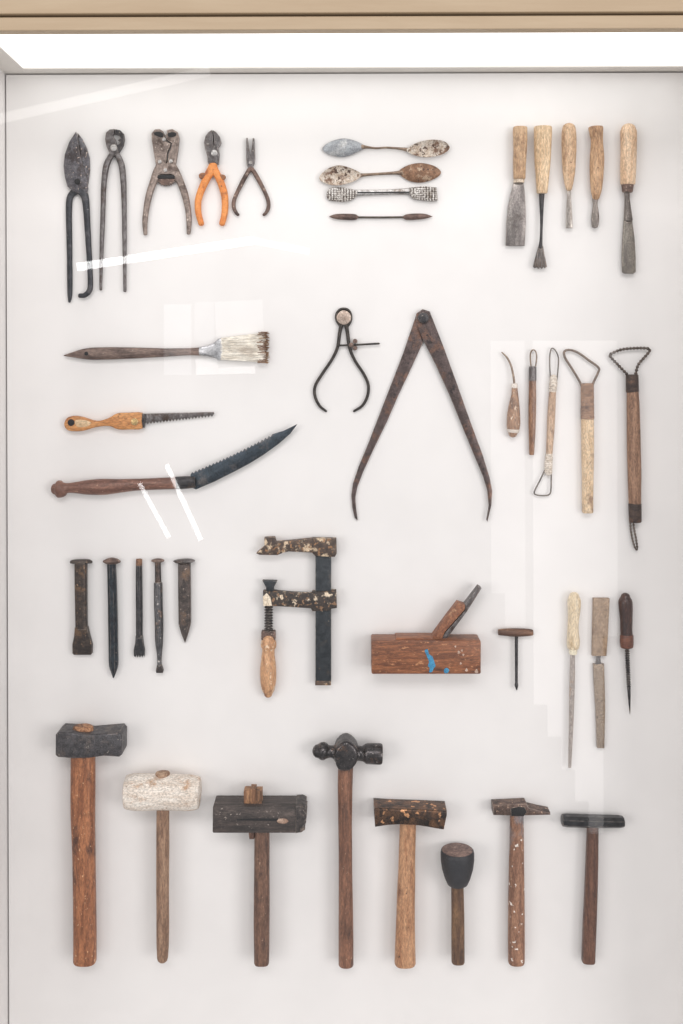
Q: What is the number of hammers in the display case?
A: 8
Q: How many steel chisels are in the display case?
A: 5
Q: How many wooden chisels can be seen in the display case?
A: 5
